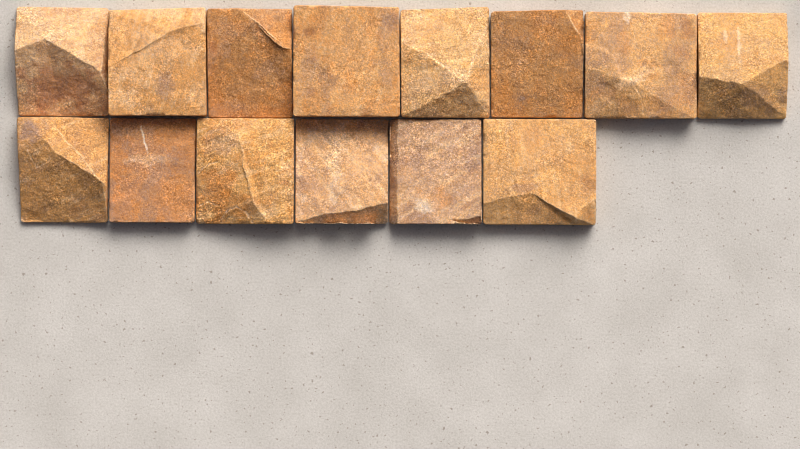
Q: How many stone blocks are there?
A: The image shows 14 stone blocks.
